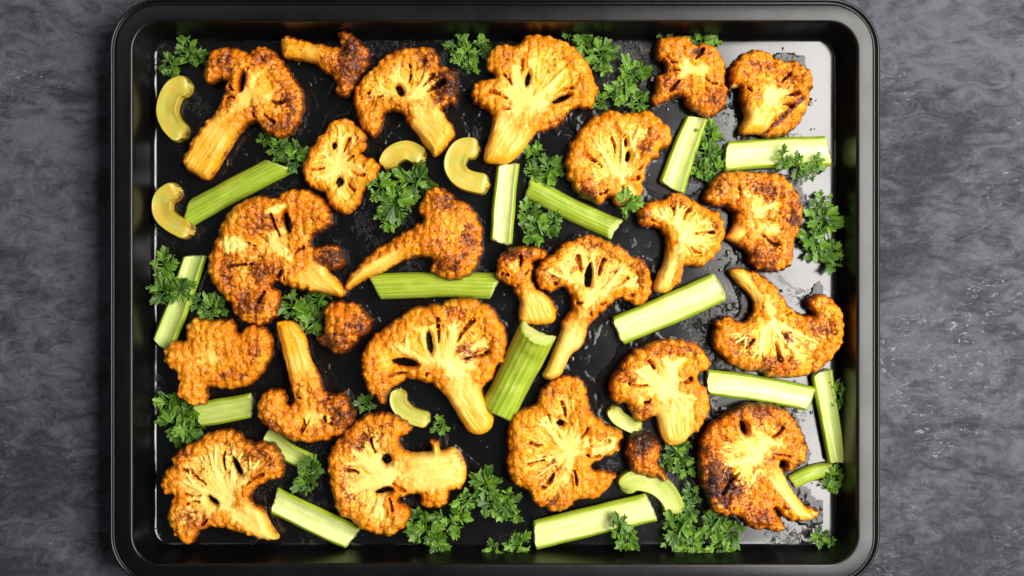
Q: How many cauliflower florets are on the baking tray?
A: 25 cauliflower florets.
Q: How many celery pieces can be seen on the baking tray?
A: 23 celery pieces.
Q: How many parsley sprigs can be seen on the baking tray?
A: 30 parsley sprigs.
